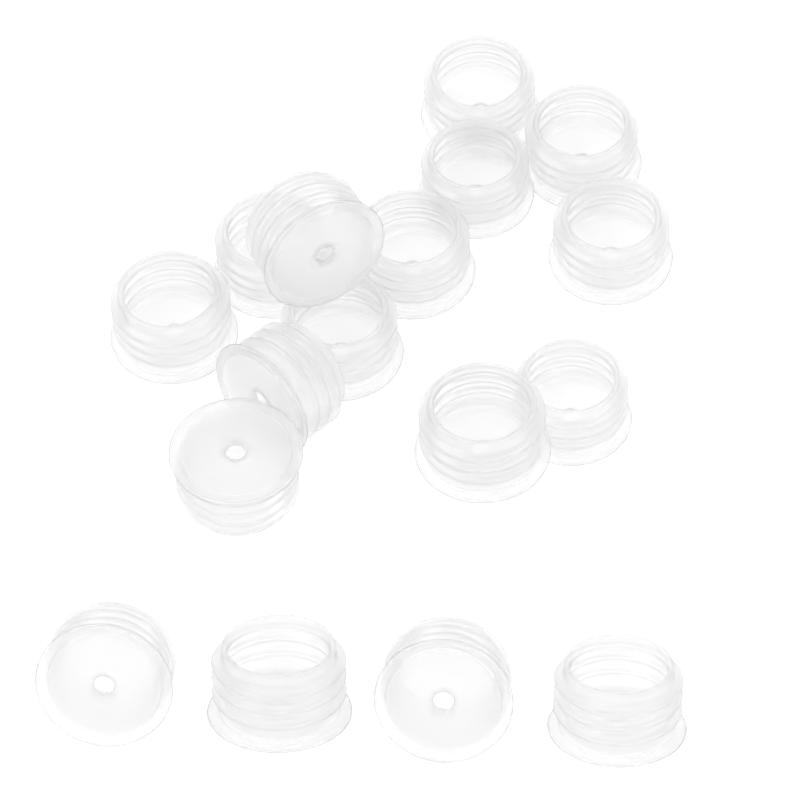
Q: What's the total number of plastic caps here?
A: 17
